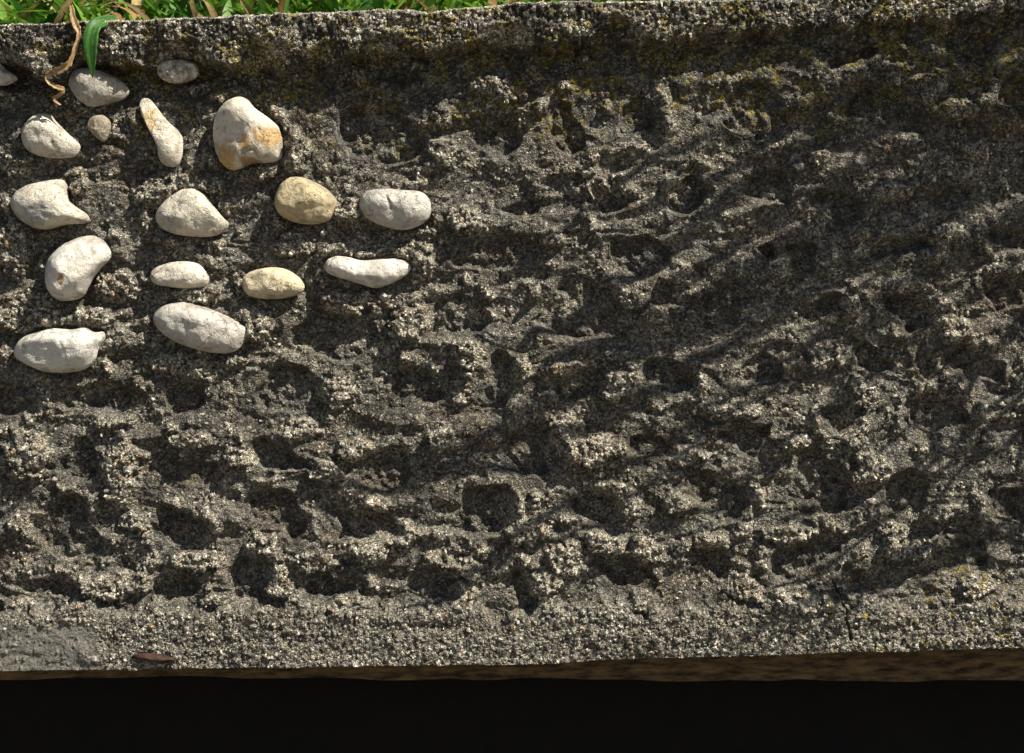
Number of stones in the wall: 17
